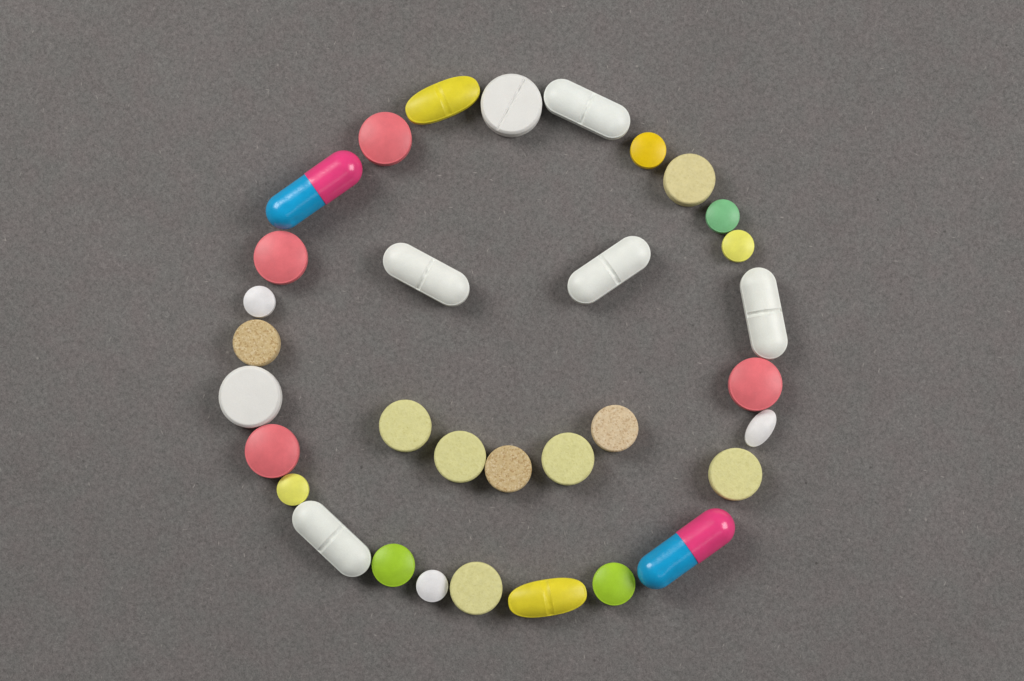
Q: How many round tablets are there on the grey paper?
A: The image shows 23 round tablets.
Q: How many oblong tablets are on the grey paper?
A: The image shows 8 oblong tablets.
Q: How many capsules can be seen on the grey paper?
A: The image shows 2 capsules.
